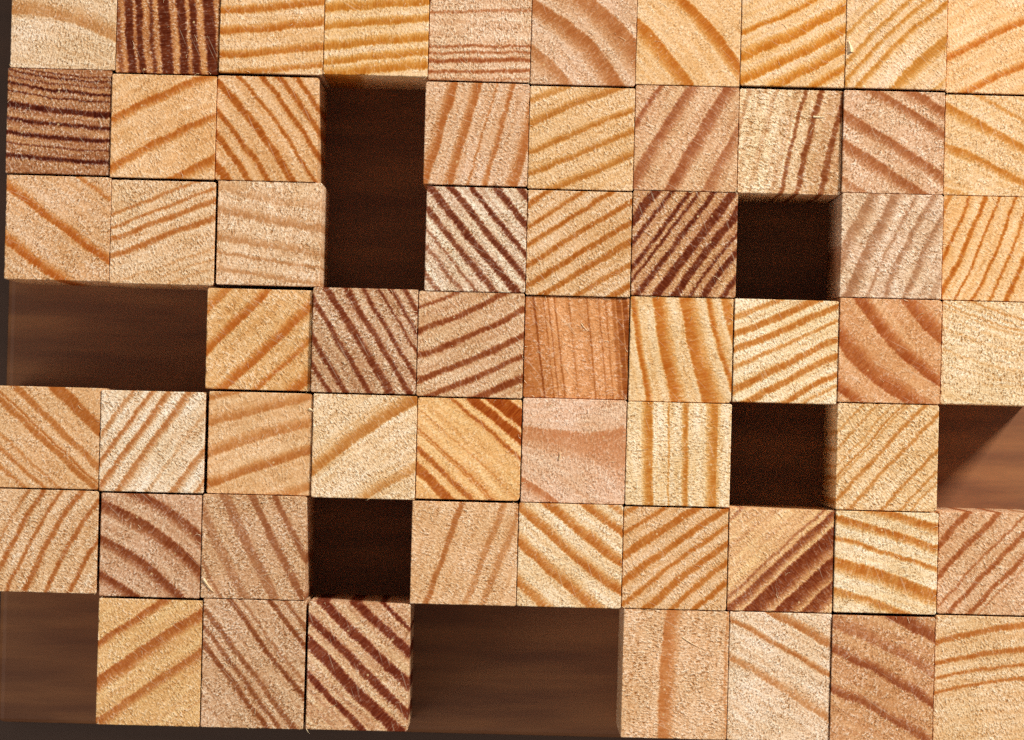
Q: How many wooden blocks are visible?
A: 59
